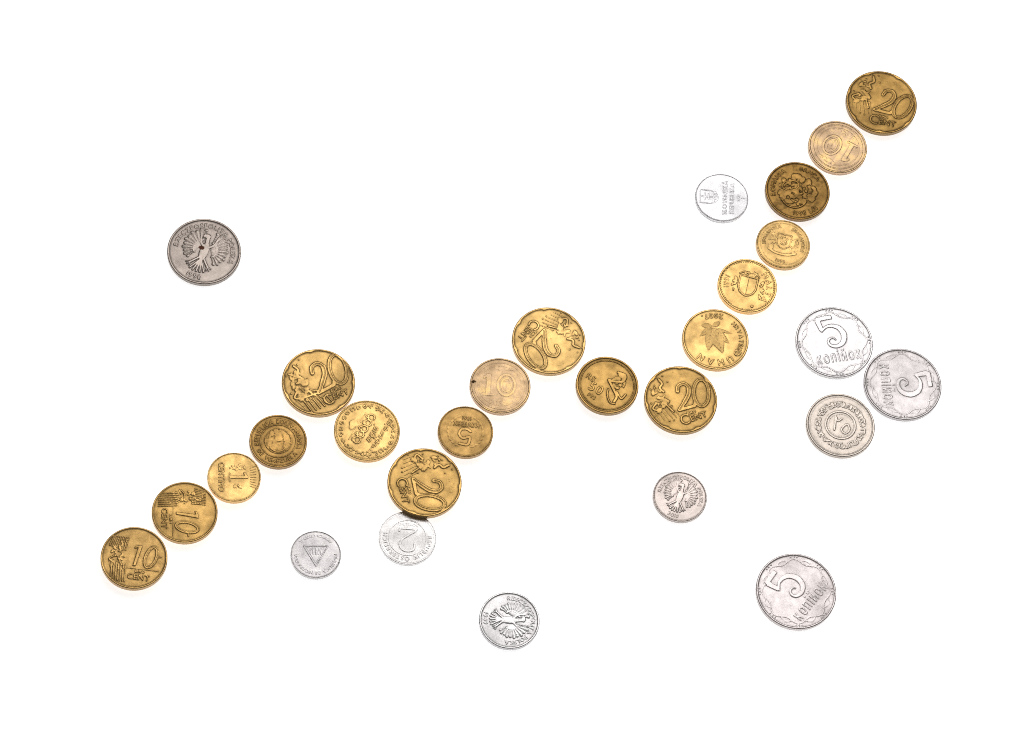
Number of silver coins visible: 10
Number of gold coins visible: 18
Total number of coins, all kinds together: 28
